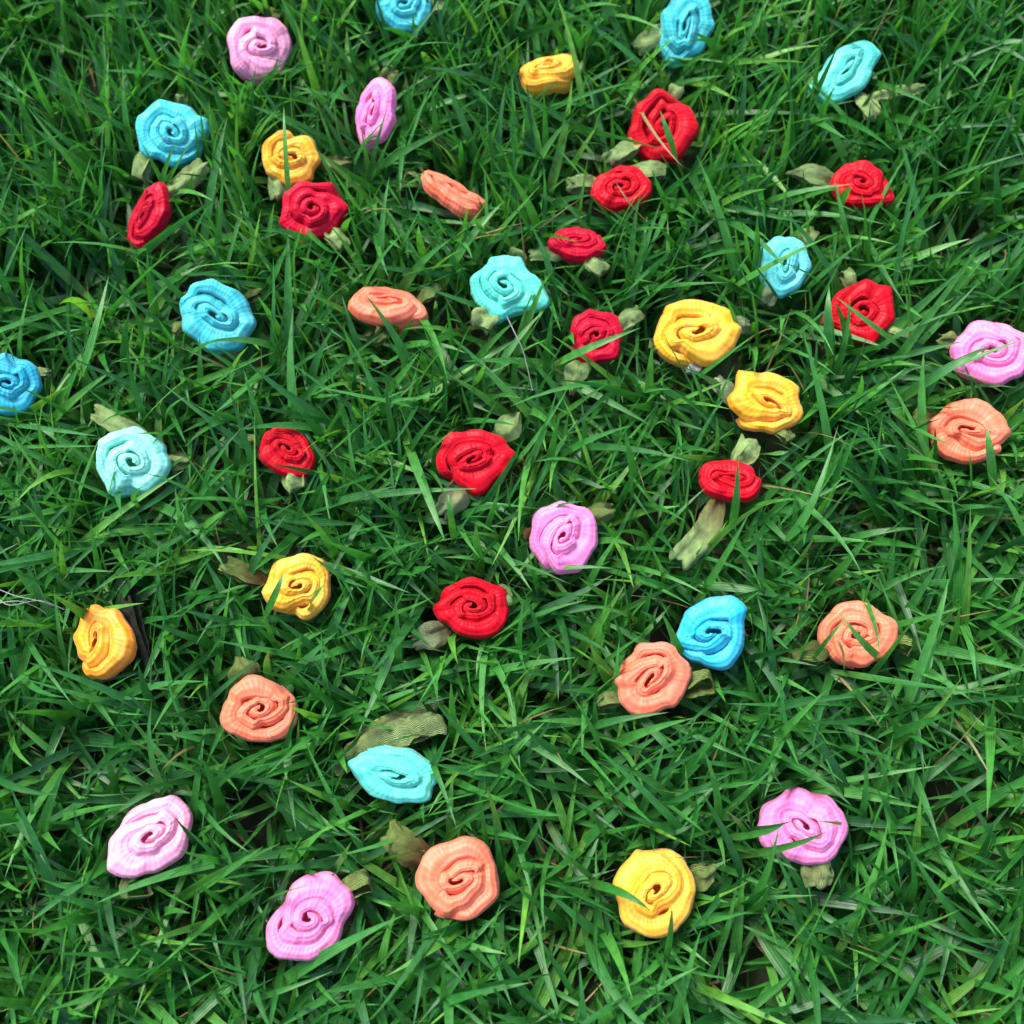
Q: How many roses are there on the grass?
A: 44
